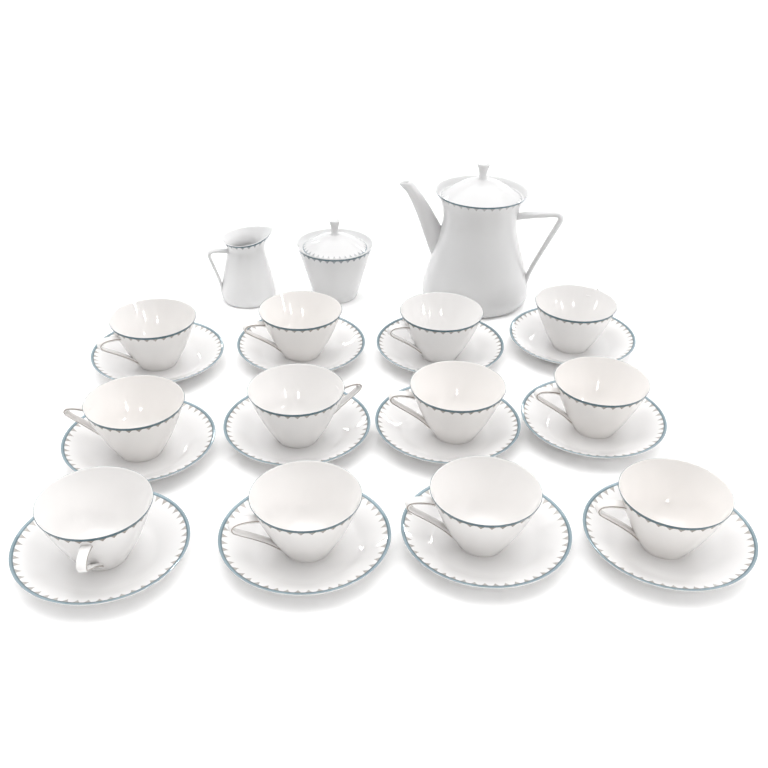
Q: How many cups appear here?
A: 12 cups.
